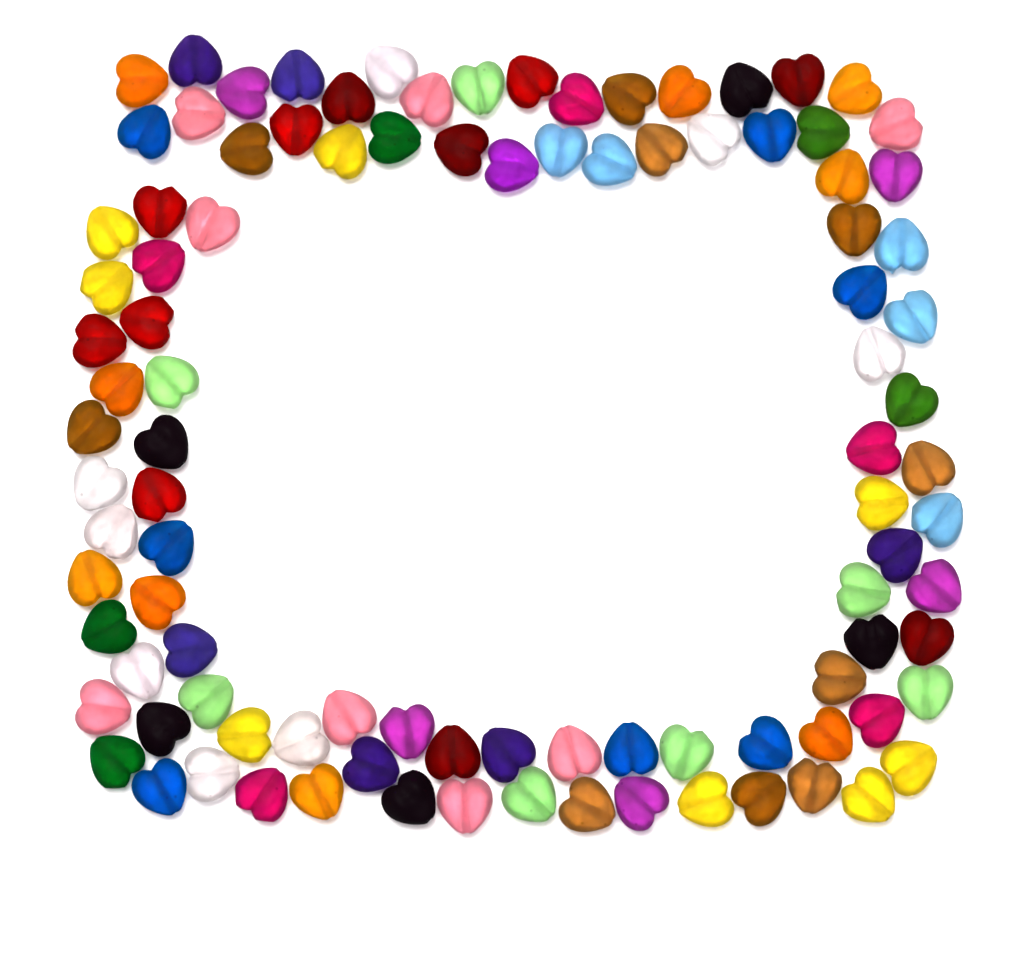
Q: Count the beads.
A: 100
